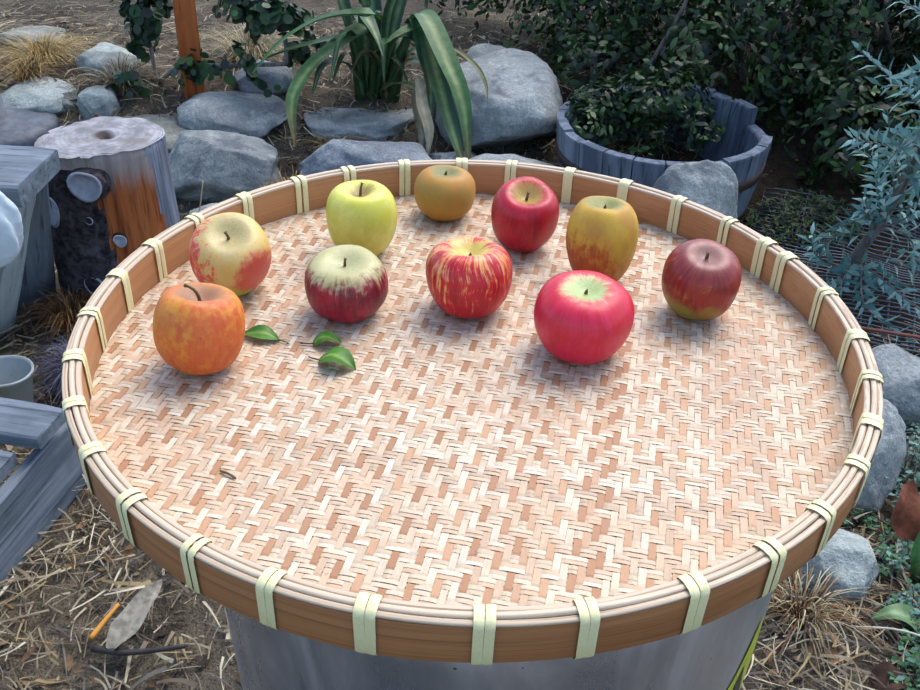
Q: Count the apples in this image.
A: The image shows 10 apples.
